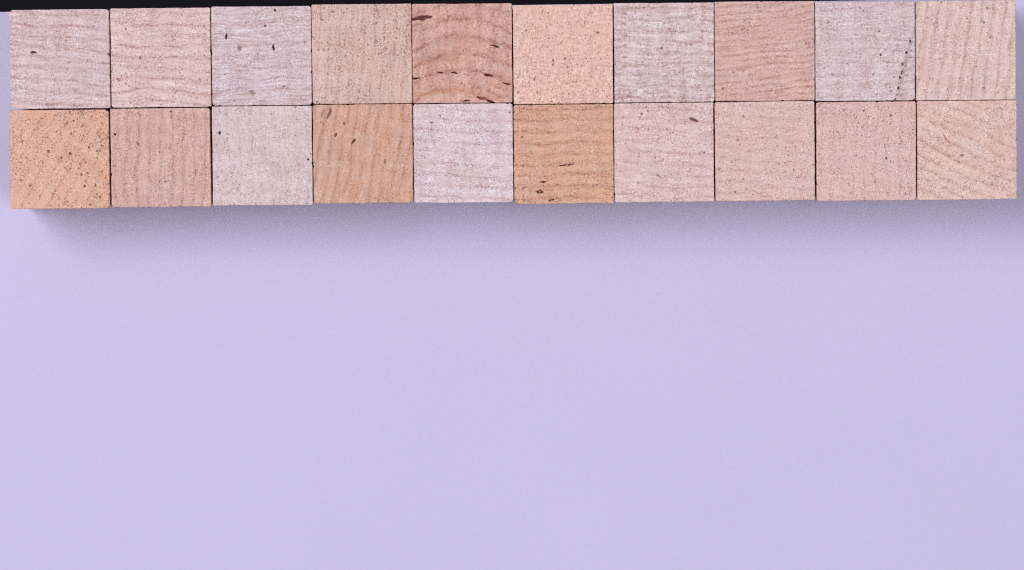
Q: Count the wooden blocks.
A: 20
